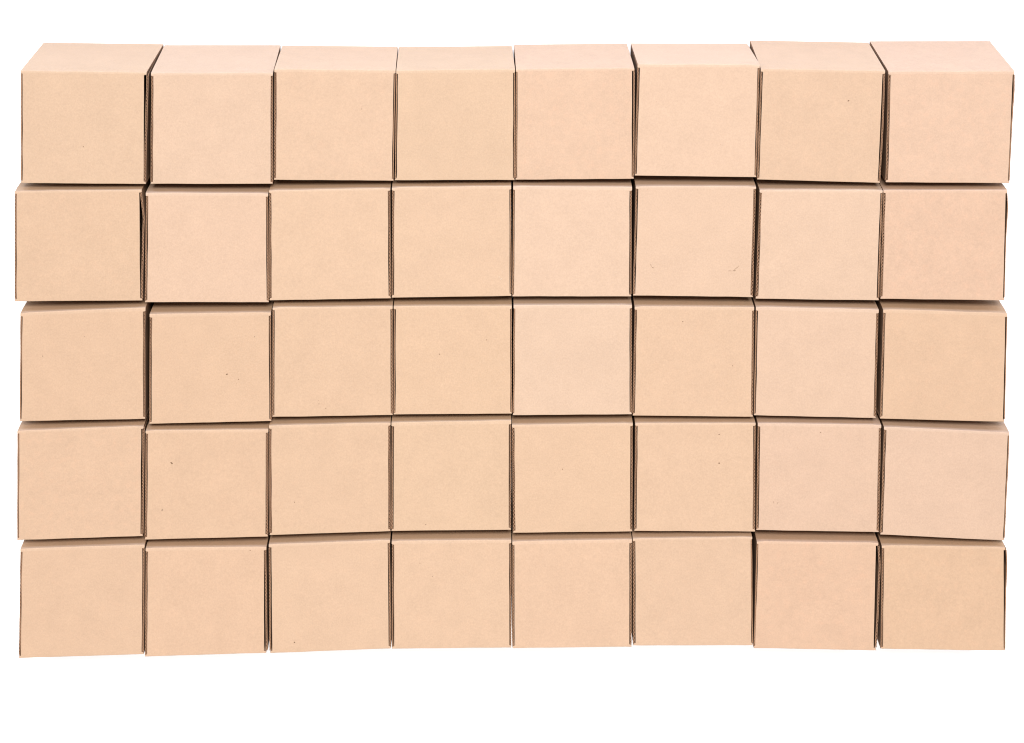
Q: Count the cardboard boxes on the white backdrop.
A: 40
